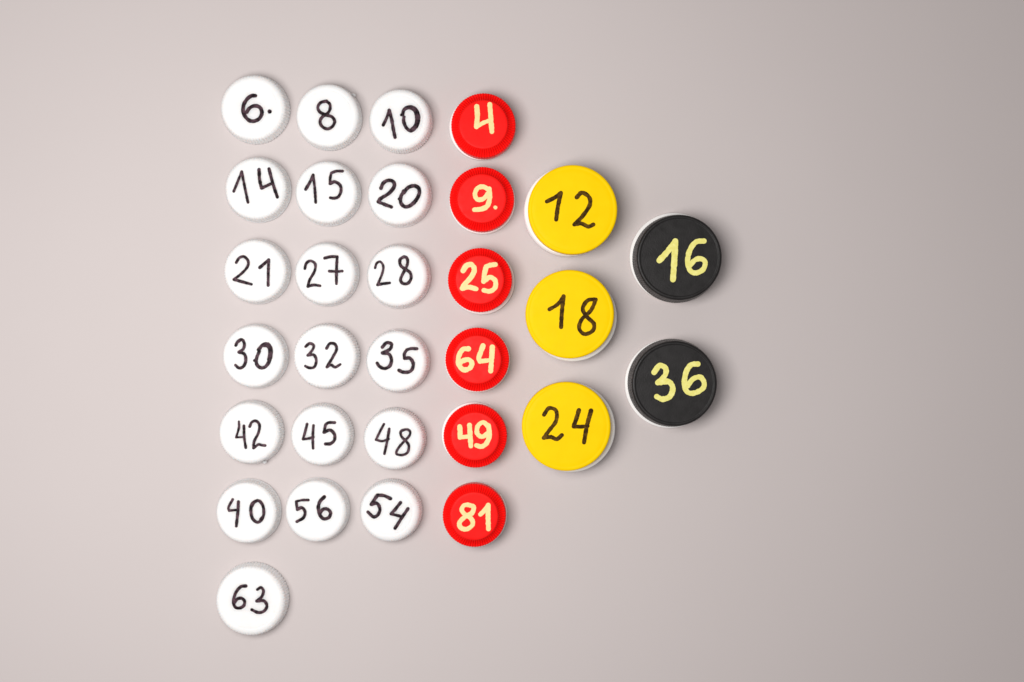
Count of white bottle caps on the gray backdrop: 19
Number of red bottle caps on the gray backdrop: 6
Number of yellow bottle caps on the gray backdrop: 3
